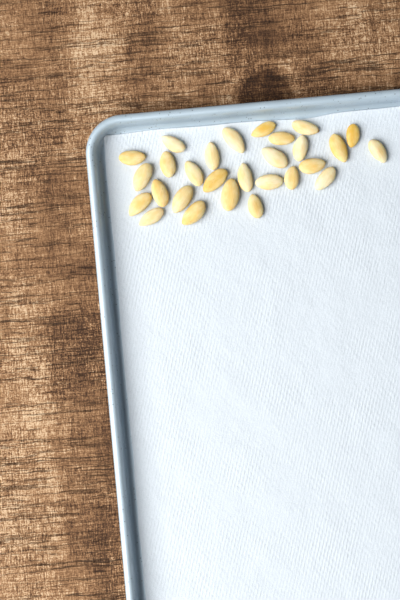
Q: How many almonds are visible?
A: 28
